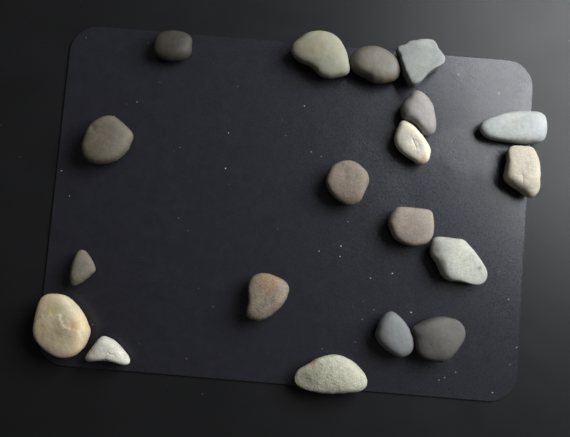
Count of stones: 19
